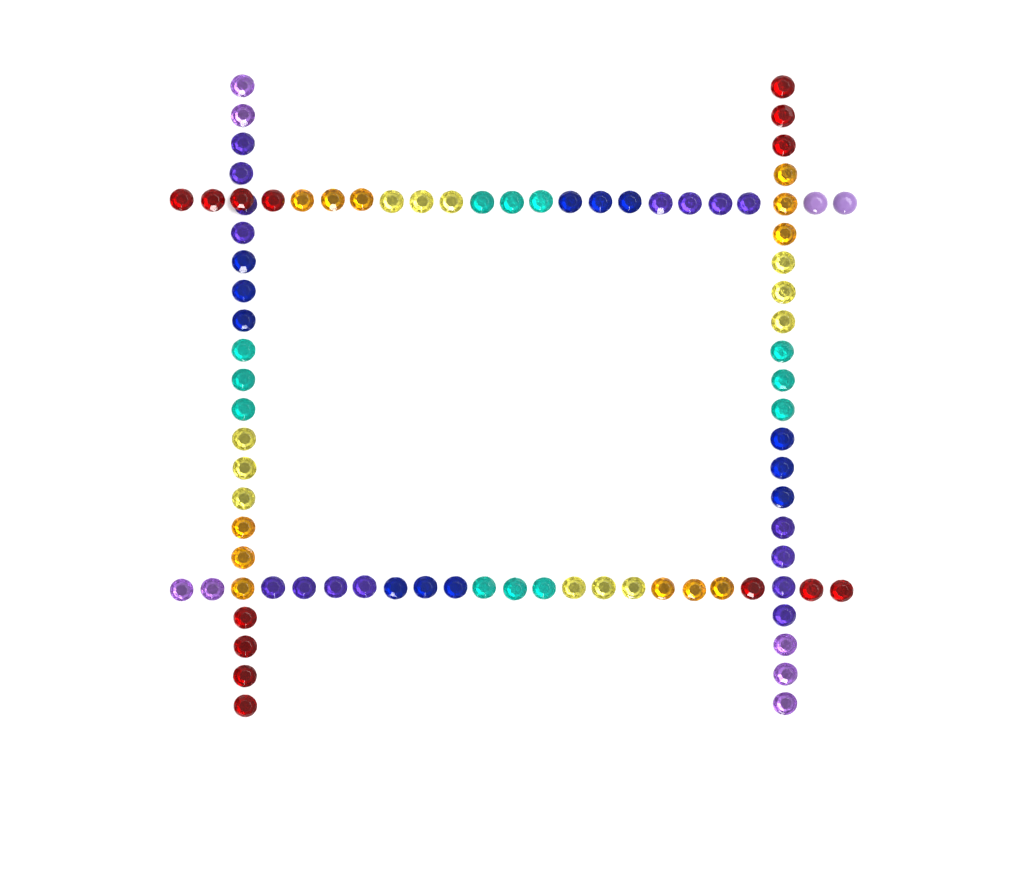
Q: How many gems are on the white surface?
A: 87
